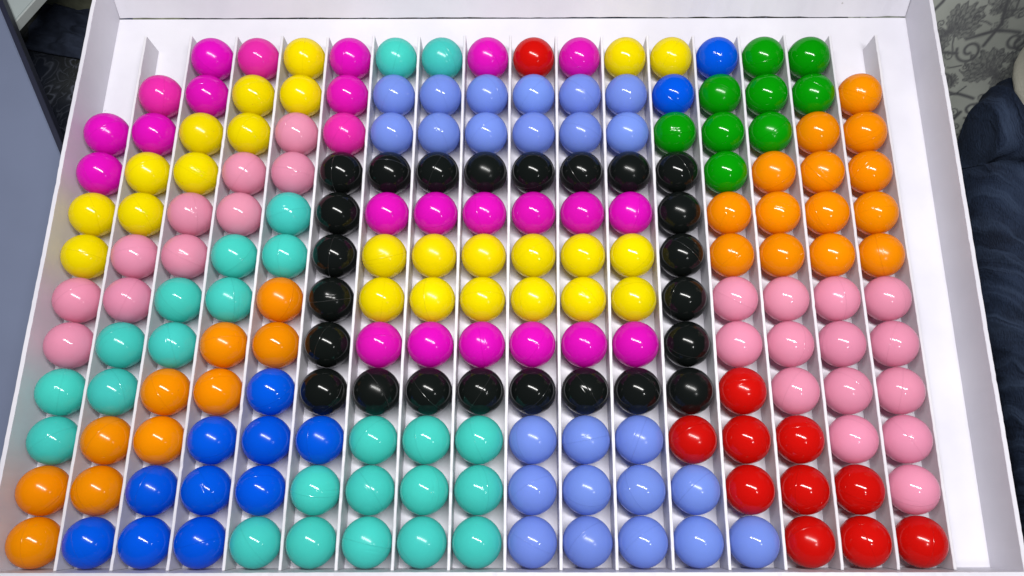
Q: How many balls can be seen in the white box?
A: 200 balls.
